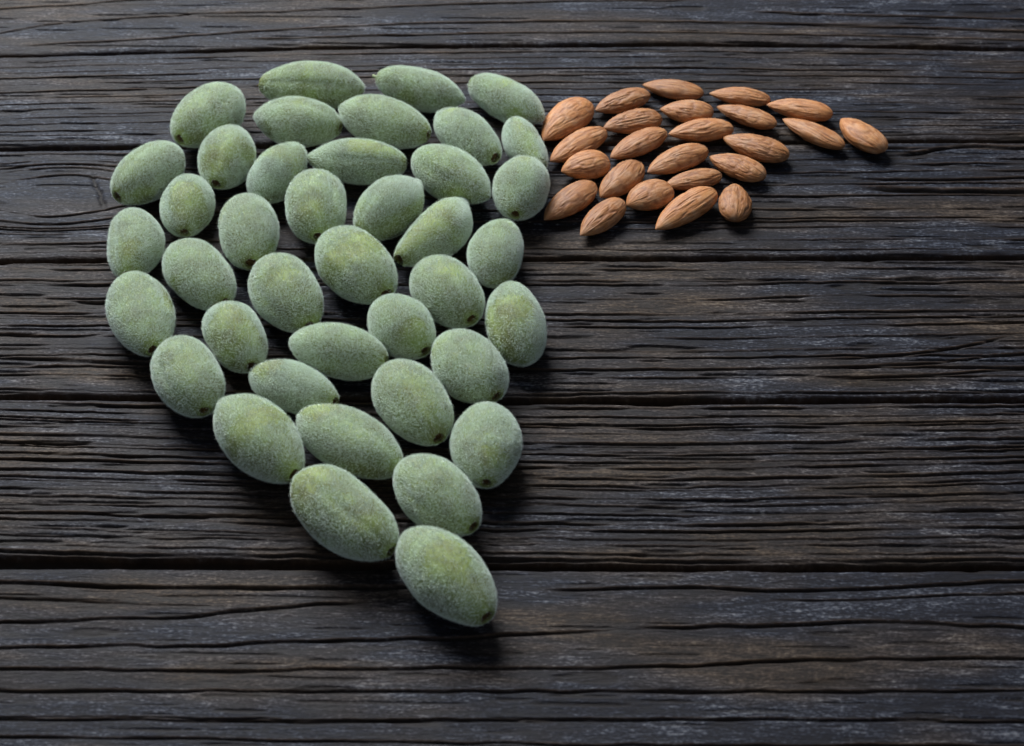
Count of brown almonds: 24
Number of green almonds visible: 40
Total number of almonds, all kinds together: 64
